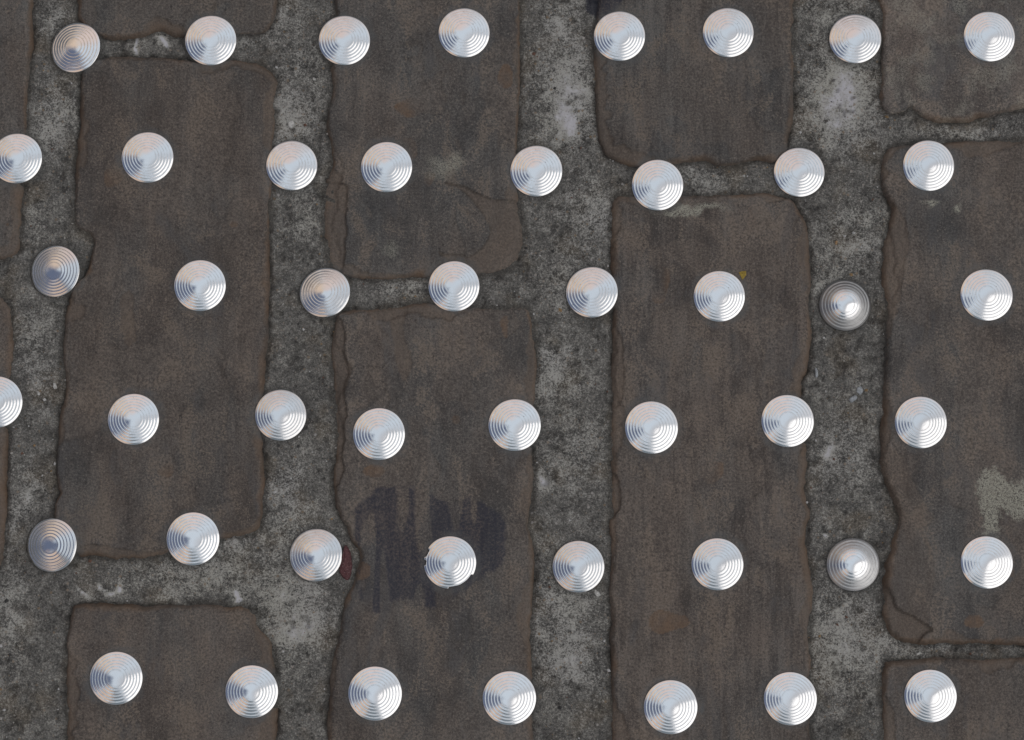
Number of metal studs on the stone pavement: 47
